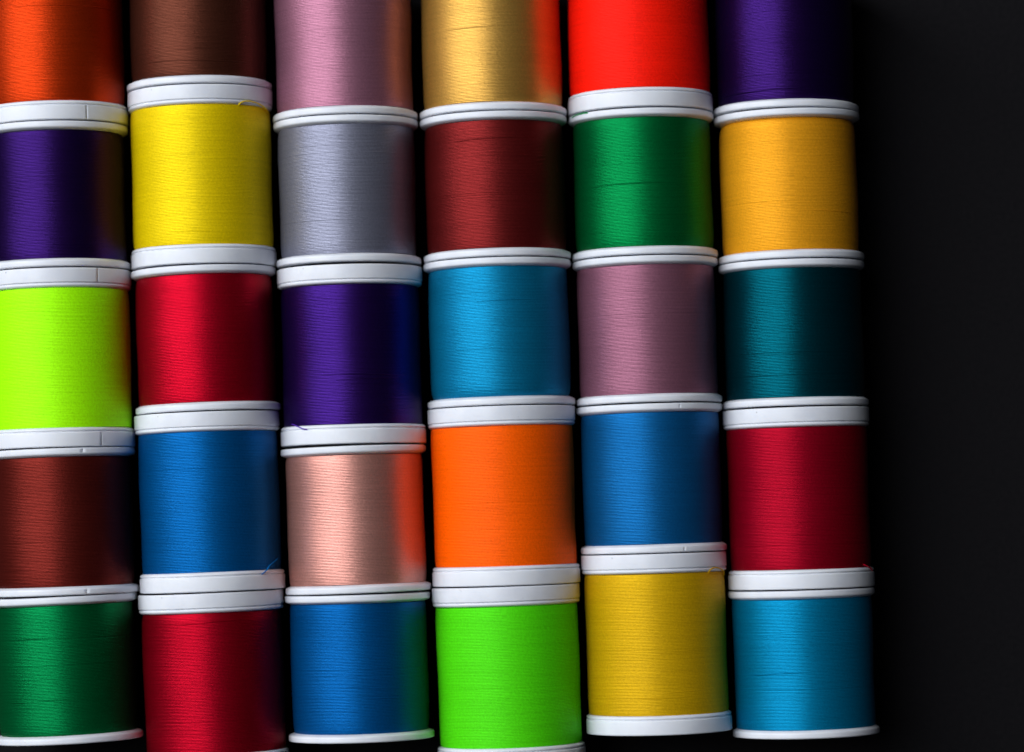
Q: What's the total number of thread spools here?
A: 30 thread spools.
